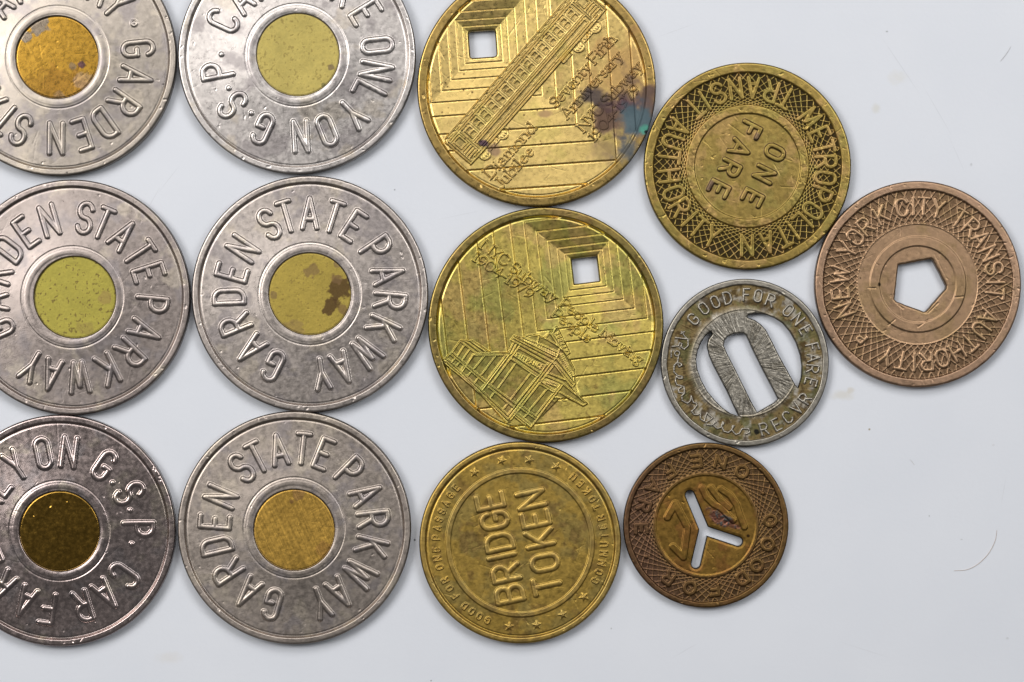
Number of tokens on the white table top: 13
